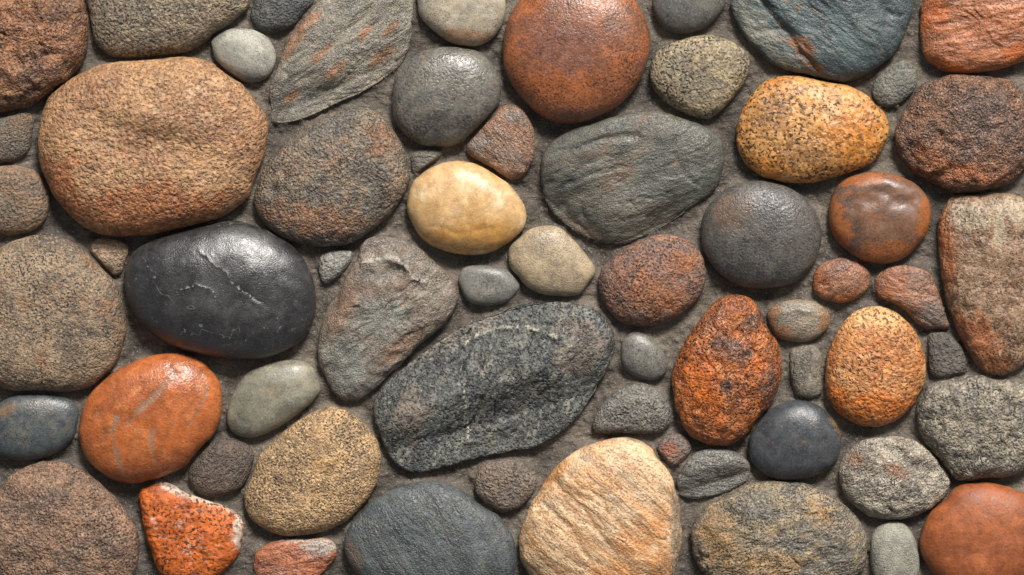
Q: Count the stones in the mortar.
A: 63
